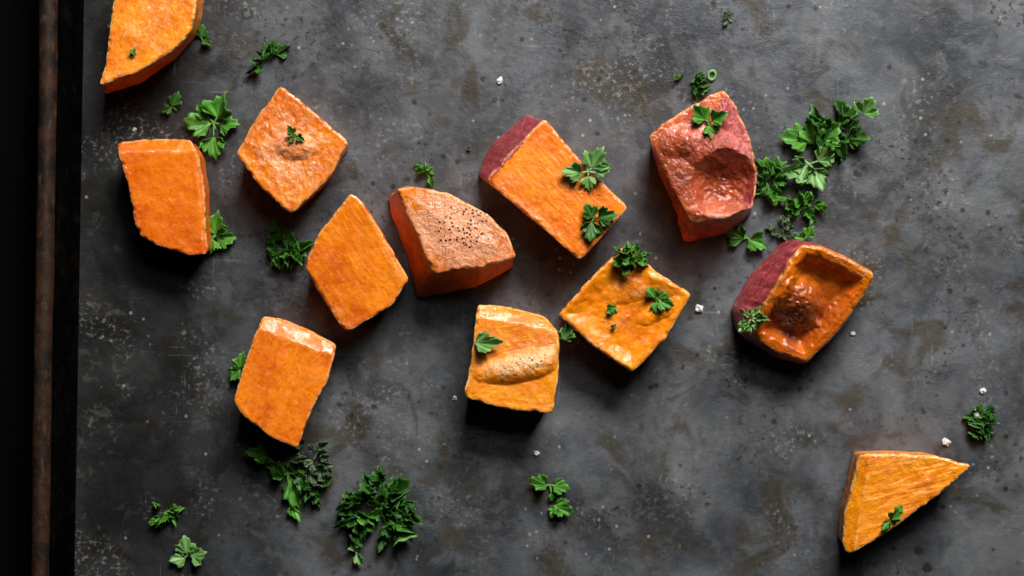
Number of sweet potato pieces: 12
